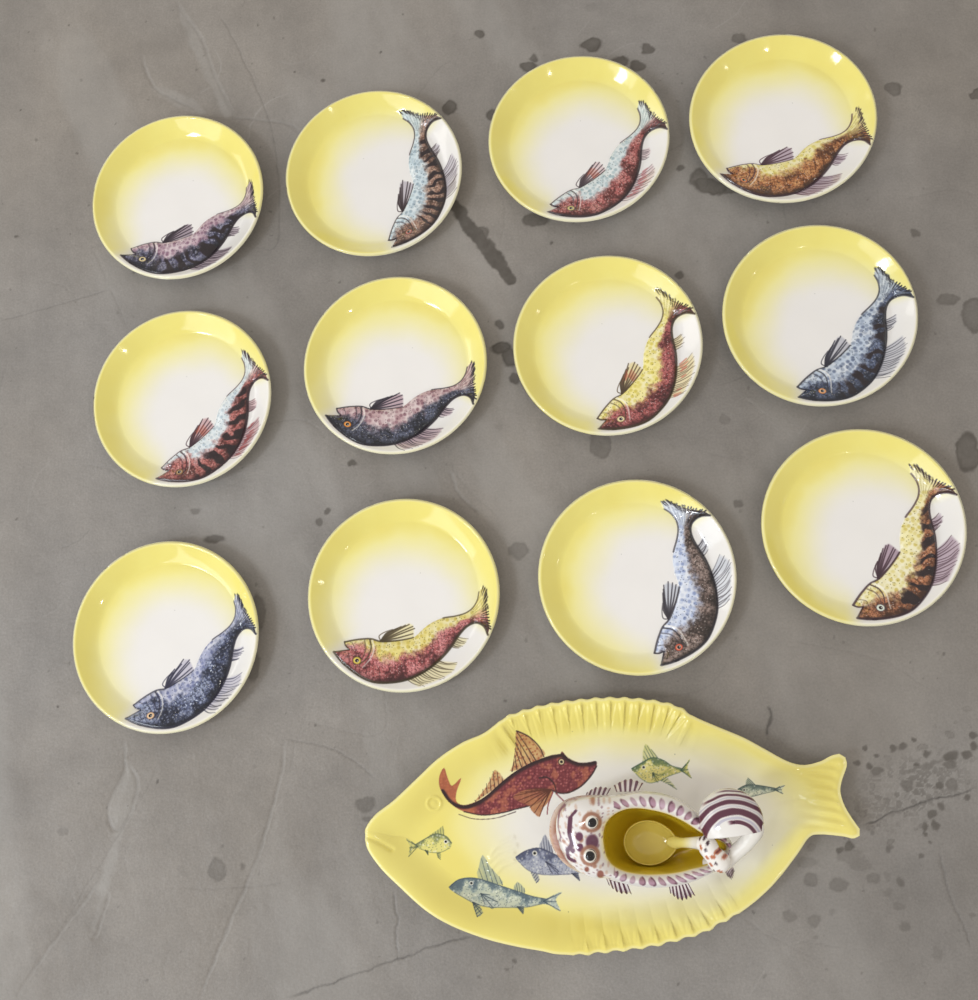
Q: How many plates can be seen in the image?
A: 12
